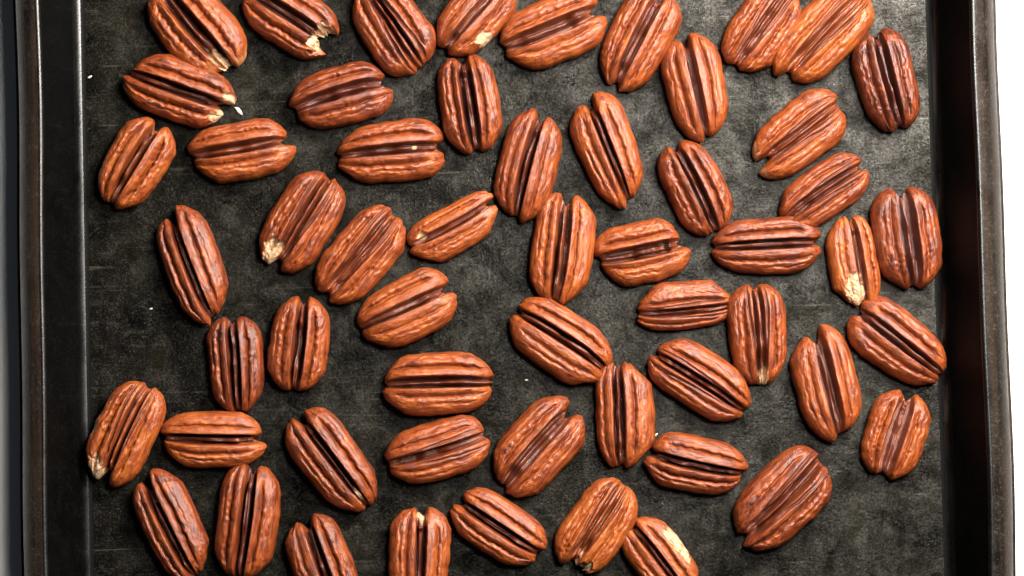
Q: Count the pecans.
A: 56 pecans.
